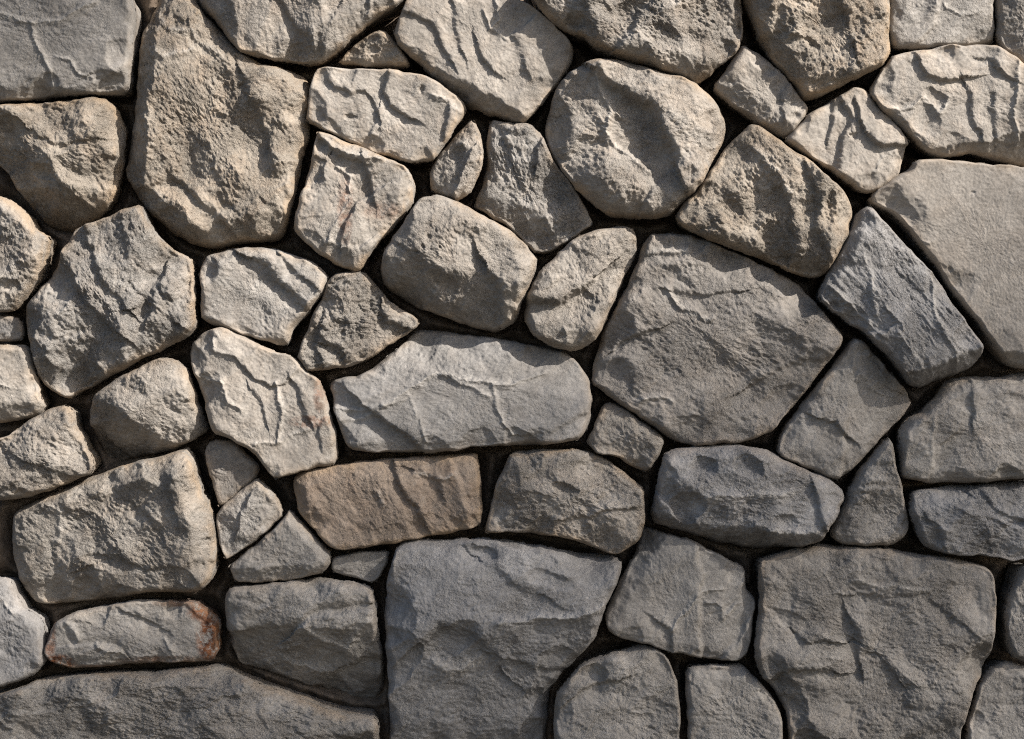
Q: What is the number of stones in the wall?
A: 58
